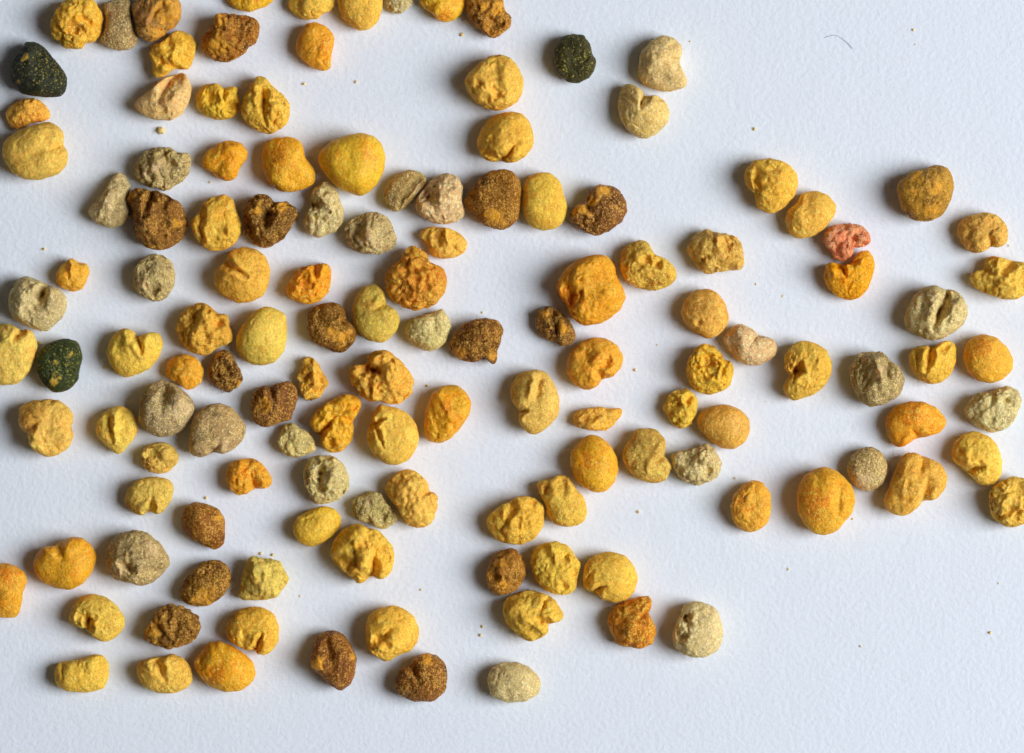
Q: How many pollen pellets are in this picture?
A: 134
